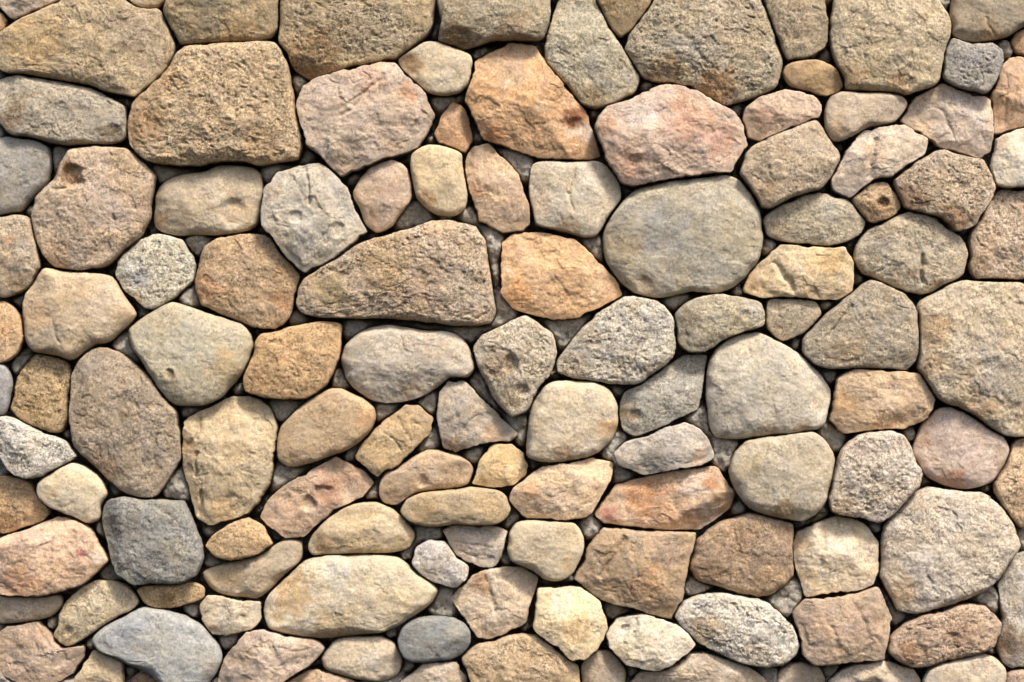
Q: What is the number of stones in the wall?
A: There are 126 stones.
